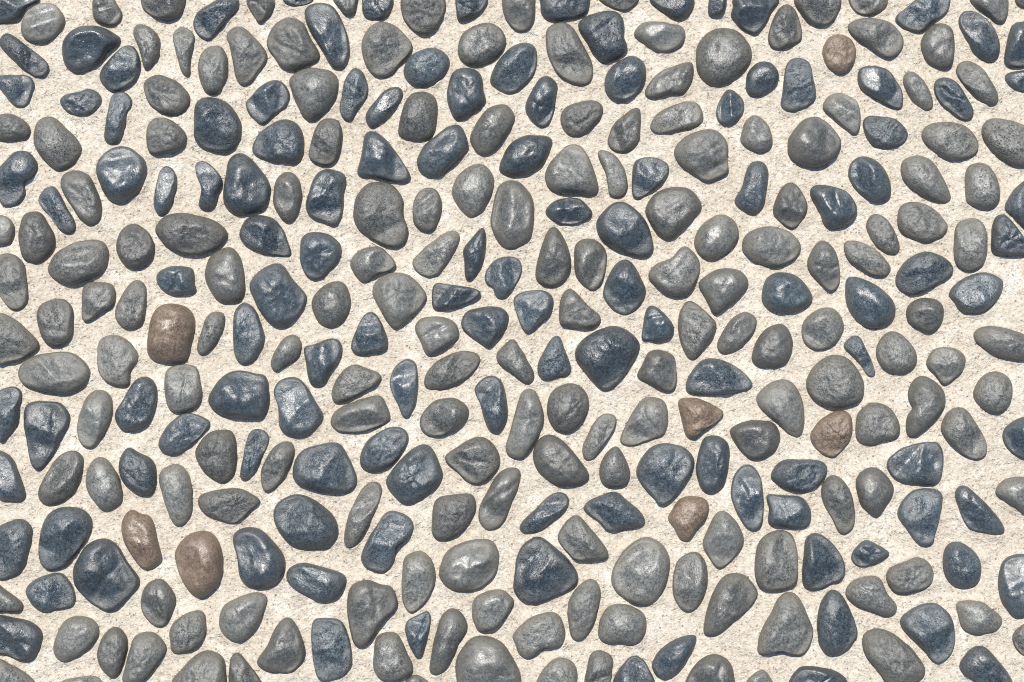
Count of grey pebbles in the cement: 170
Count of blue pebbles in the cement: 124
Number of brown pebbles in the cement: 7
